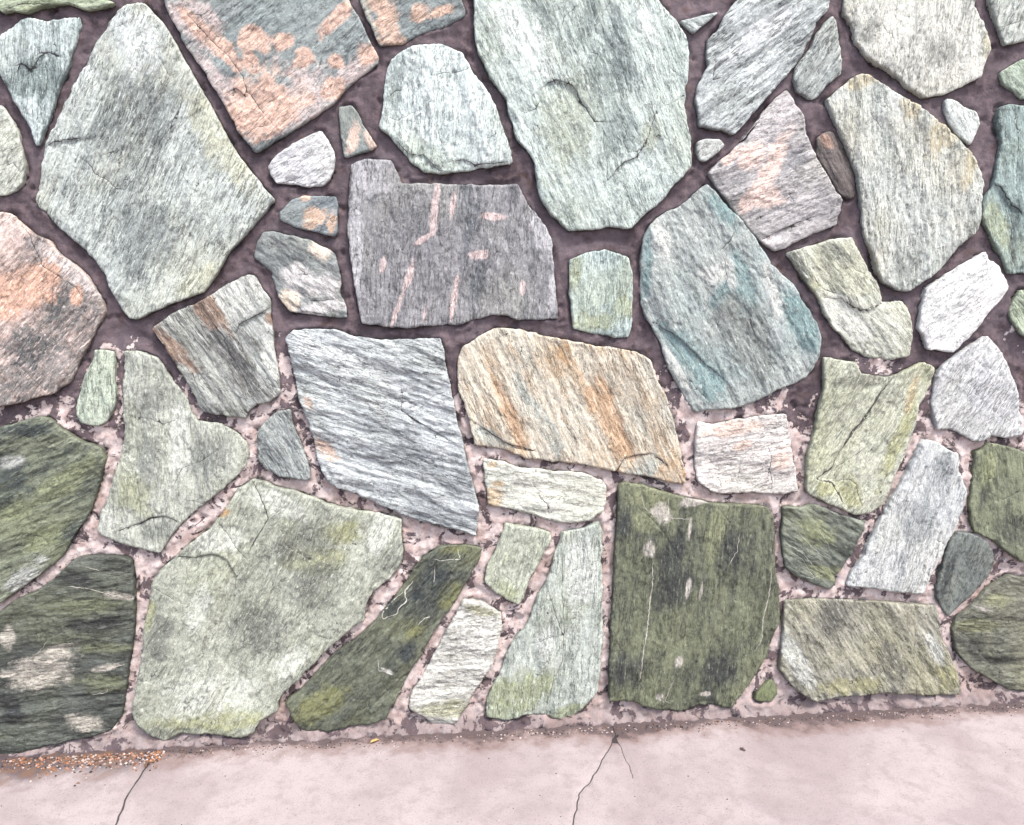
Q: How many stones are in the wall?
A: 56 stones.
